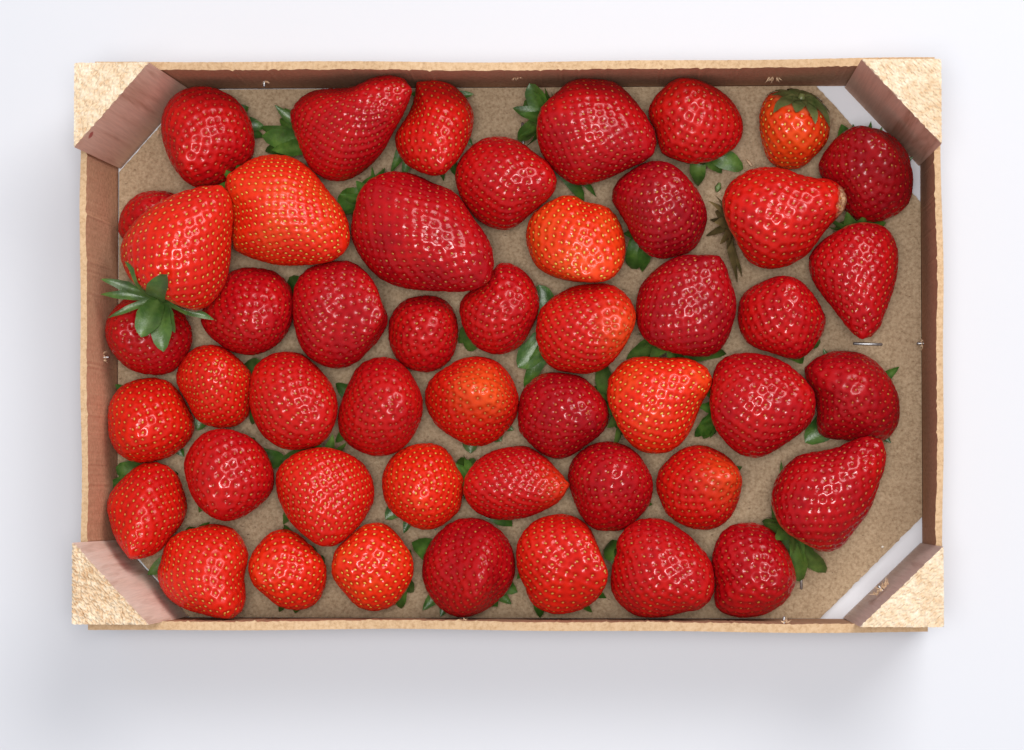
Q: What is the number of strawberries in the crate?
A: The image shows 48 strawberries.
